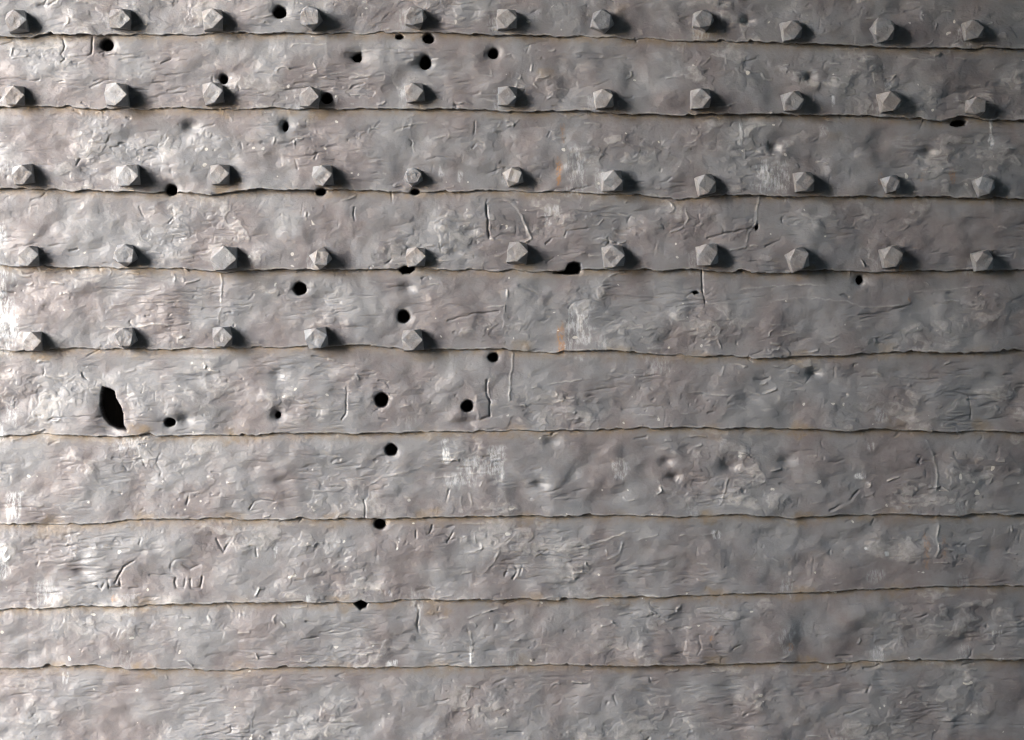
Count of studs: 49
